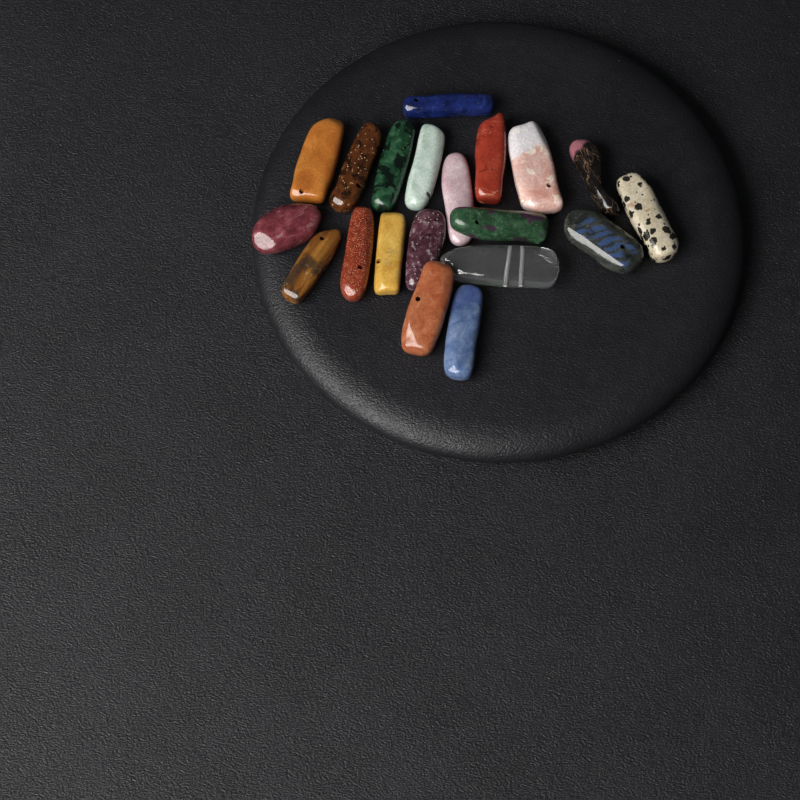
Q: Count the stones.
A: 20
